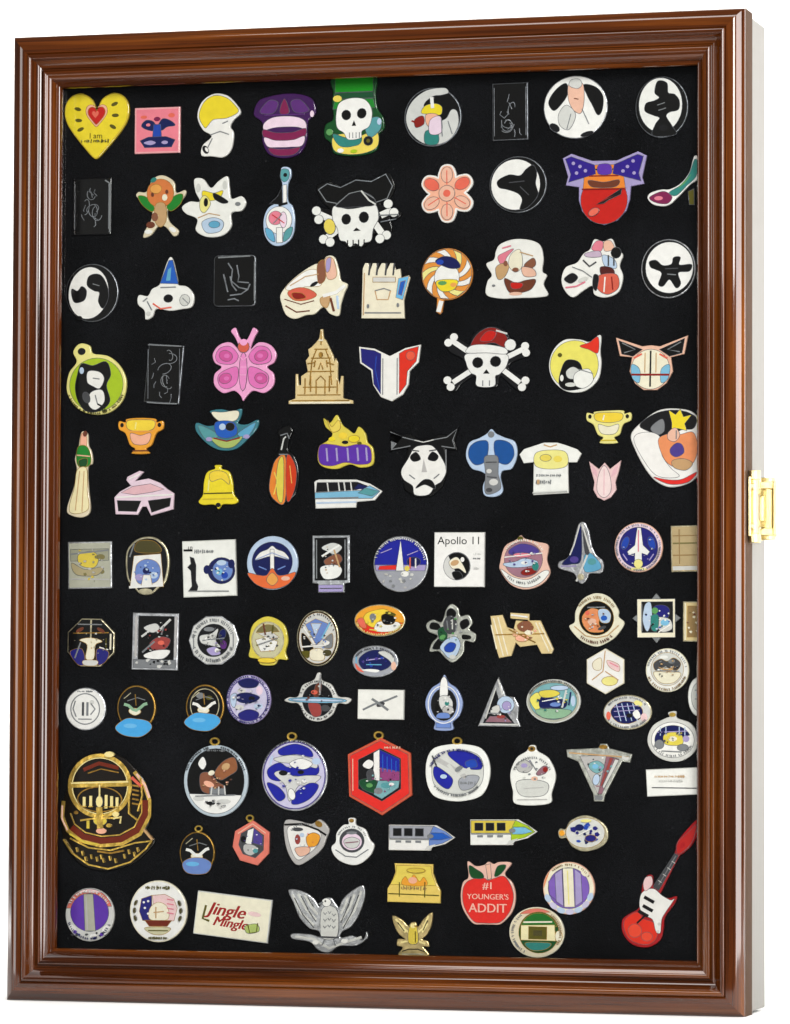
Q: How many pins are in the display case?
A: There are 111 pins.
